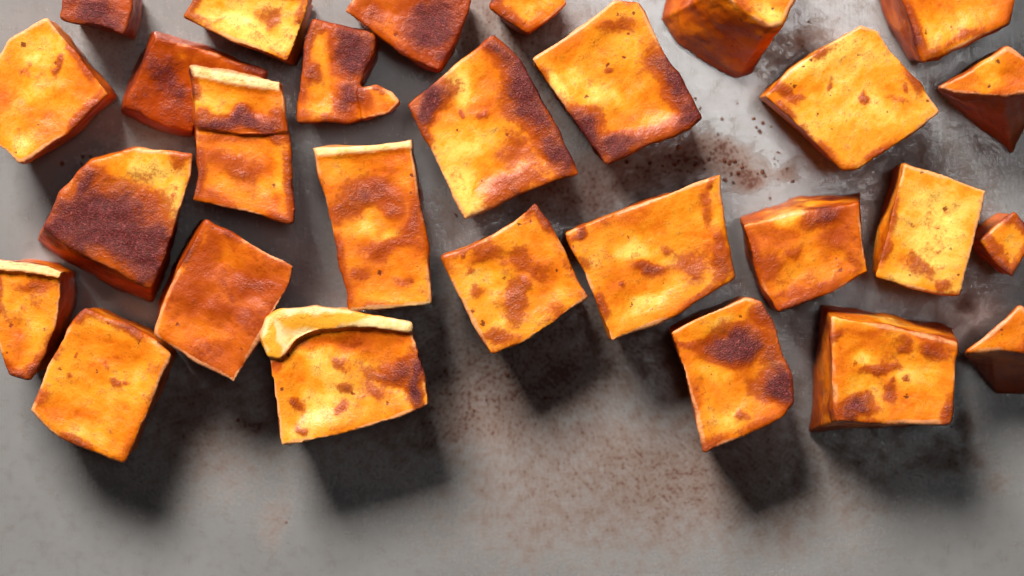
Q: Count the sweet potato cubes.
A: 28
